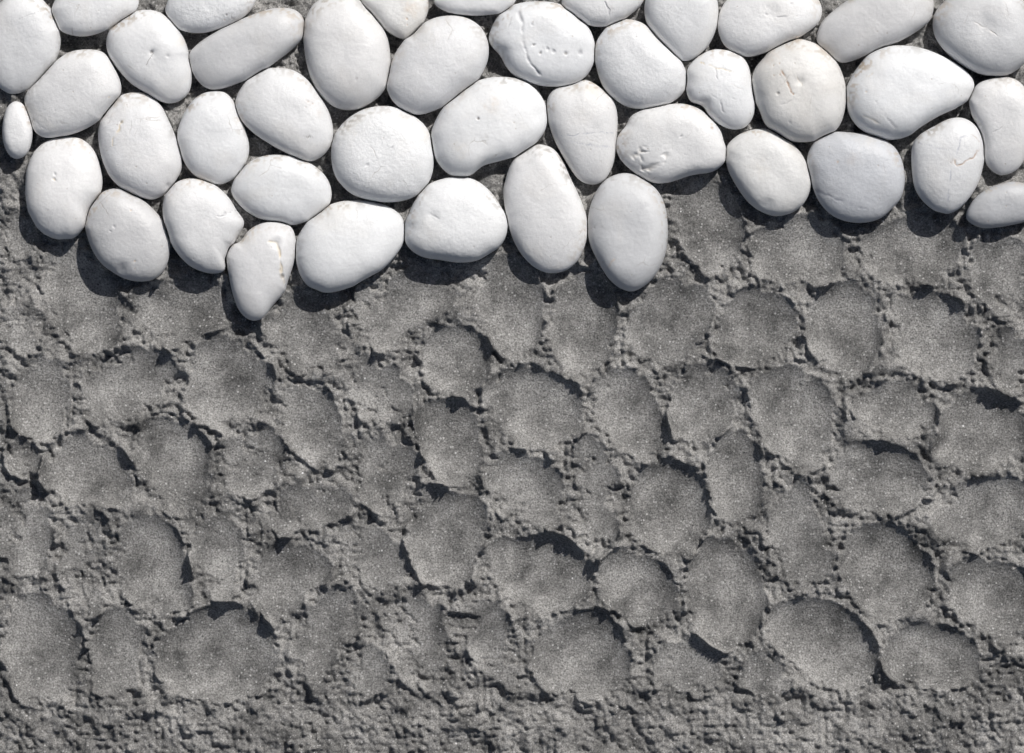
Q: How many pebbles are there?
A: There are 42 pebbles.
